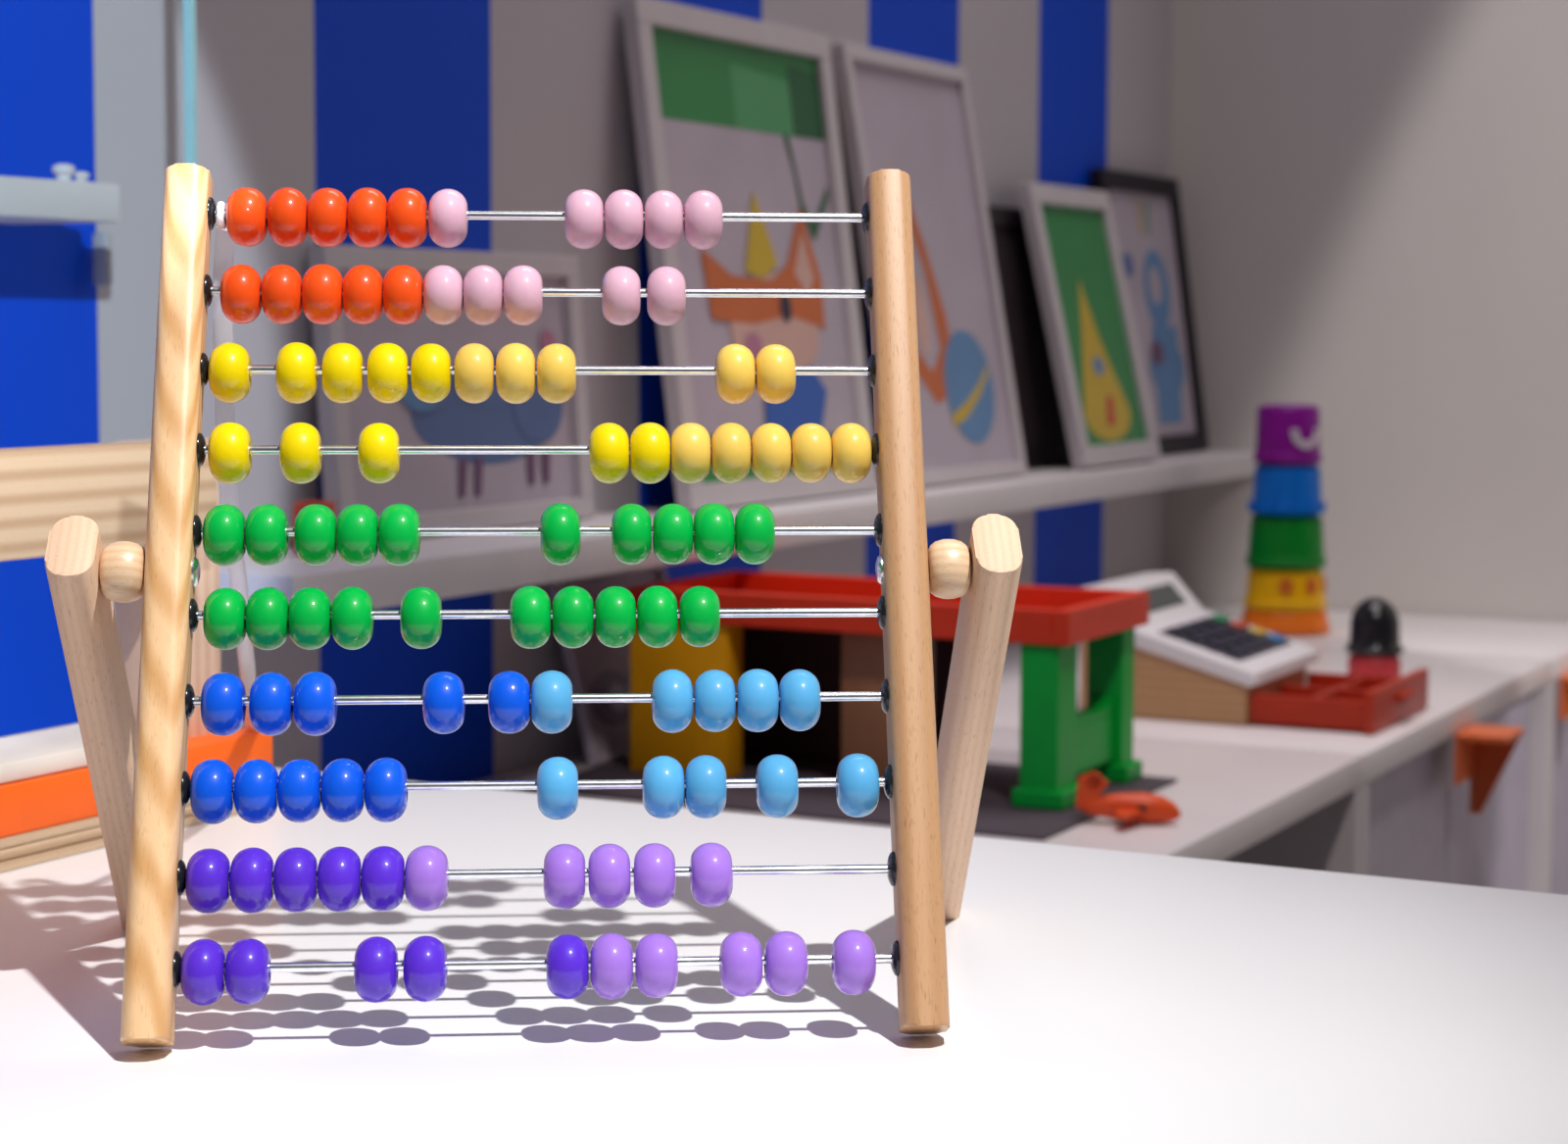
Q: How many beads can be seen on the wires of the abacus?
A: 100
